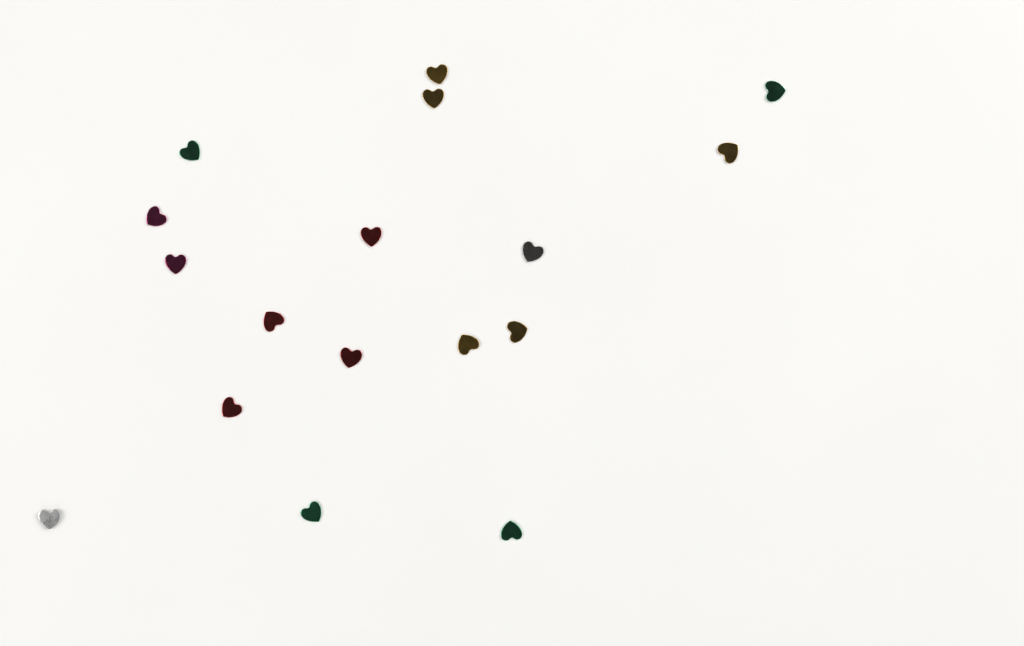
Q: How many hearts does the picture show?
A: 17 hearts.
